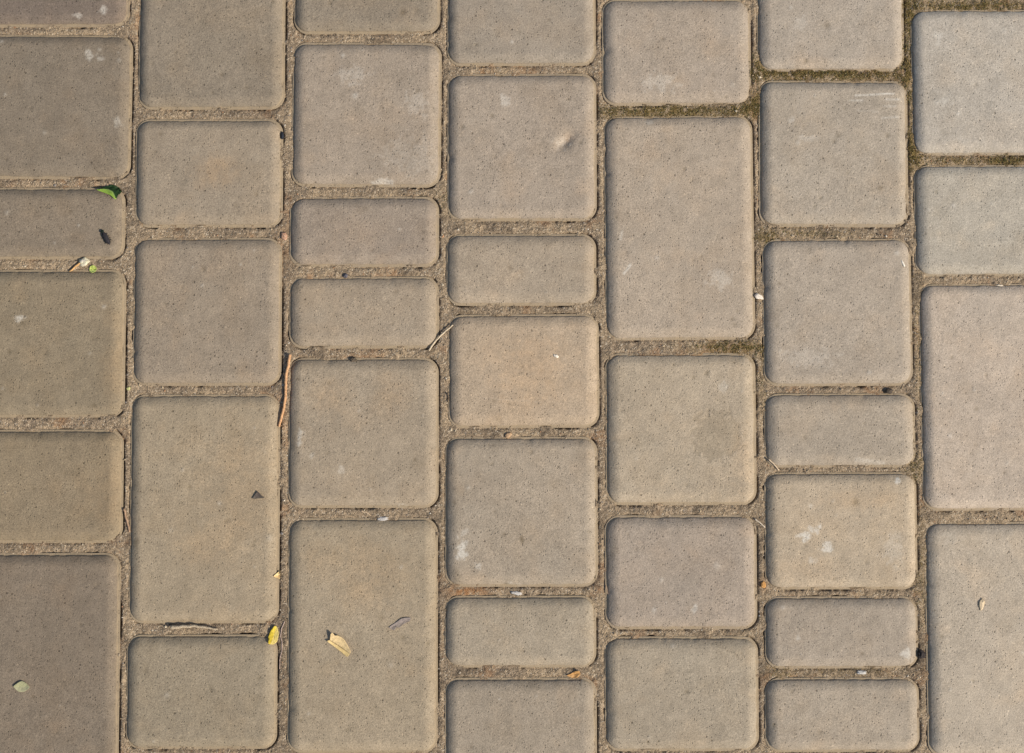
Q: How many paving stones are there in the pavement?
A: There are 40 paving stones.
